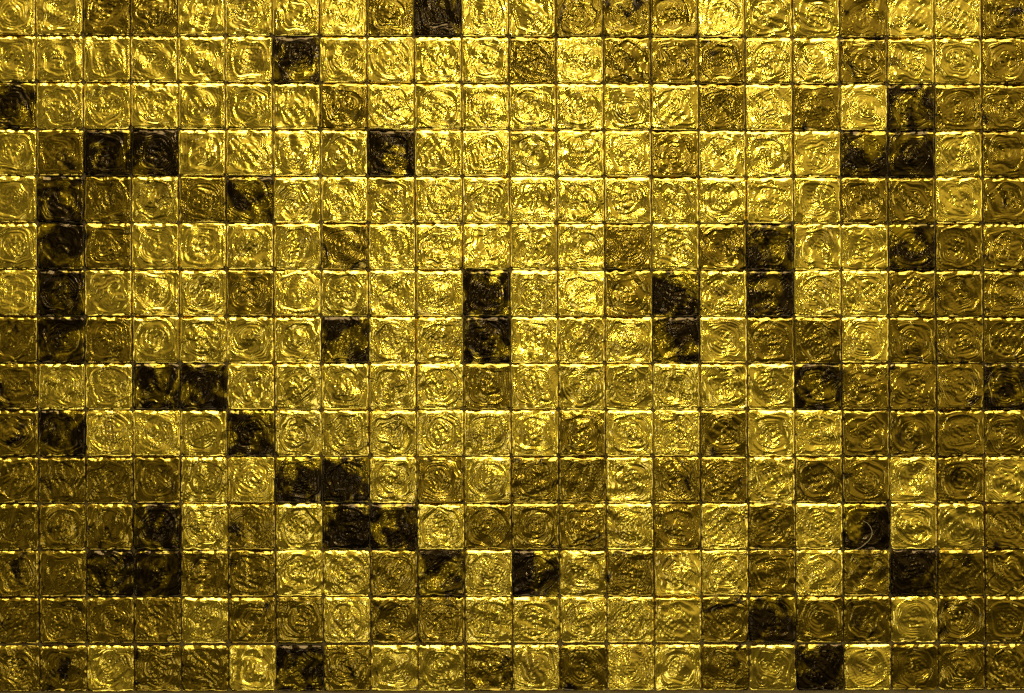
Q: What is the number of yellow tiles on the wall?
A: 175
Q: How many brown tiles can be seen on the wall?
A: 113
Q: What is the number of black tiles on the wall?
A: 42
